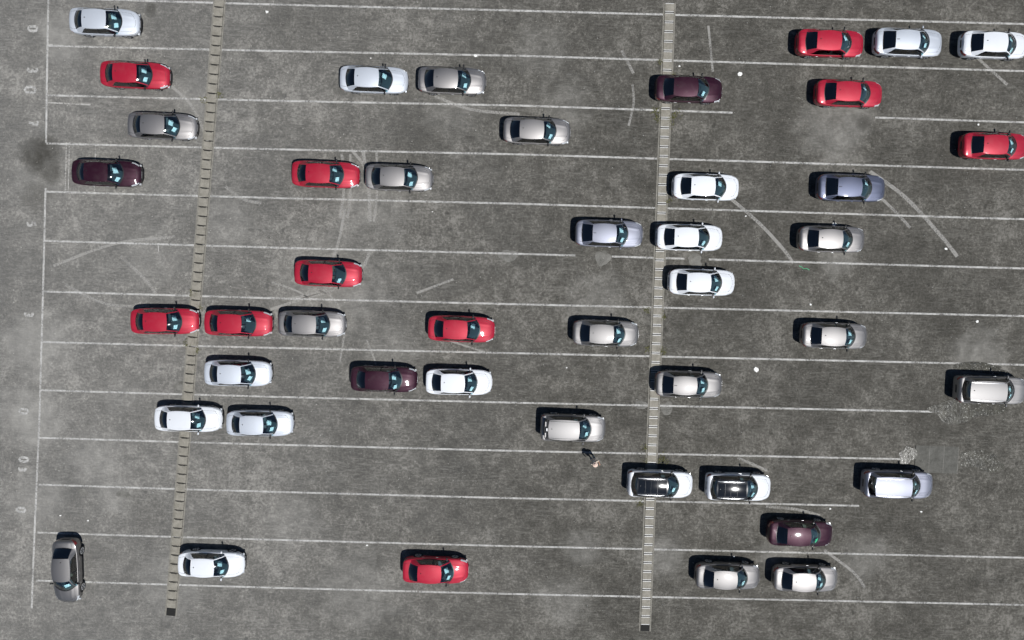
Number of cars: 45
